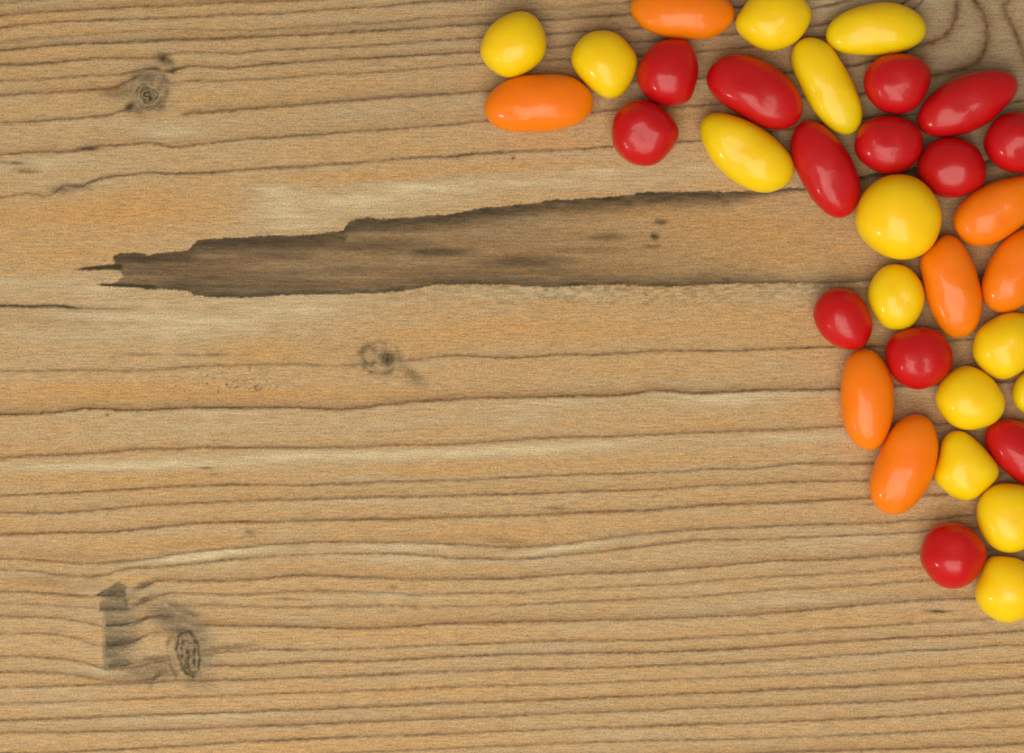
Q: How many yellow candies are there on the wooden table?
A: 14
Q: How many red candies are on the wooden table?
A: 13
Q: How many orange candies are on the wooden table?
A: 7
